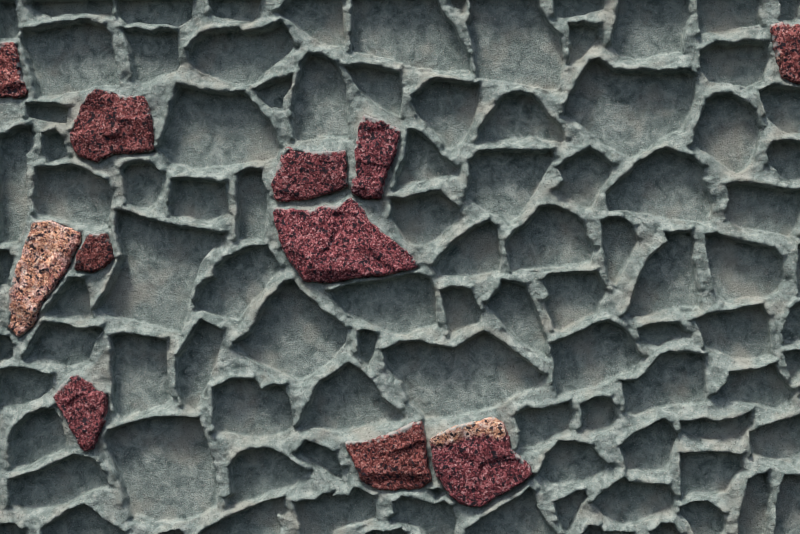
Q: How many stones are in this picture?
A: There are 11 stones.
